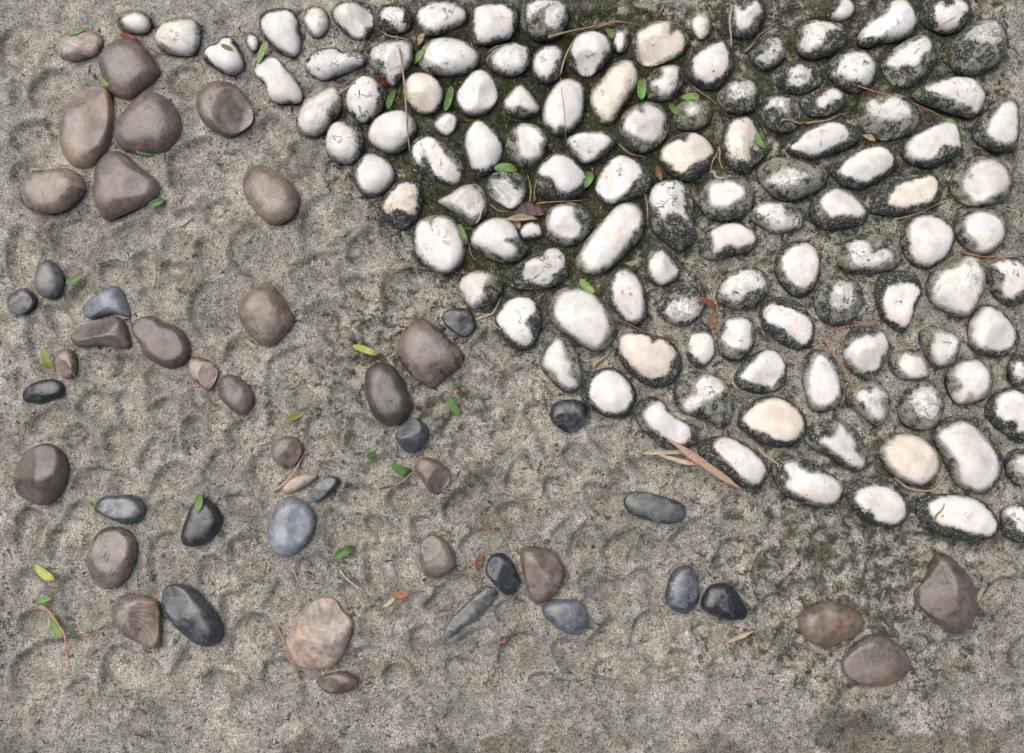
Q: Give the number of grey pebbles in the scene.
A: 18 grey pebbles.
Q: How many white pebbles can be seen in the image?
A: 124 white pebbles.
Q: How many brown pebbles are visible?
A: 29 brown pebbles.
